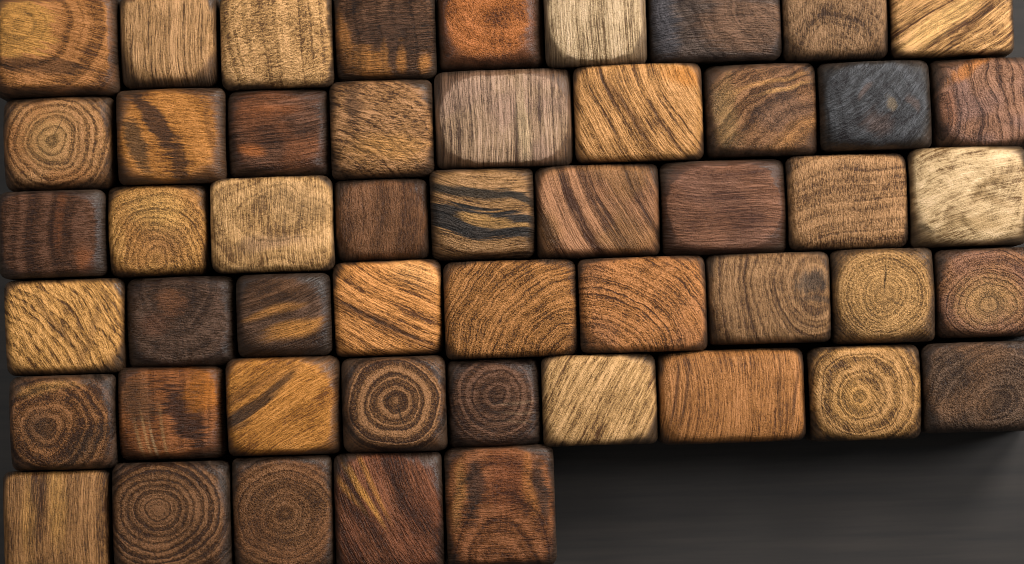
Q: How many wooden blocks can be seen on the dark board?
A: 50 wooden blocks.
